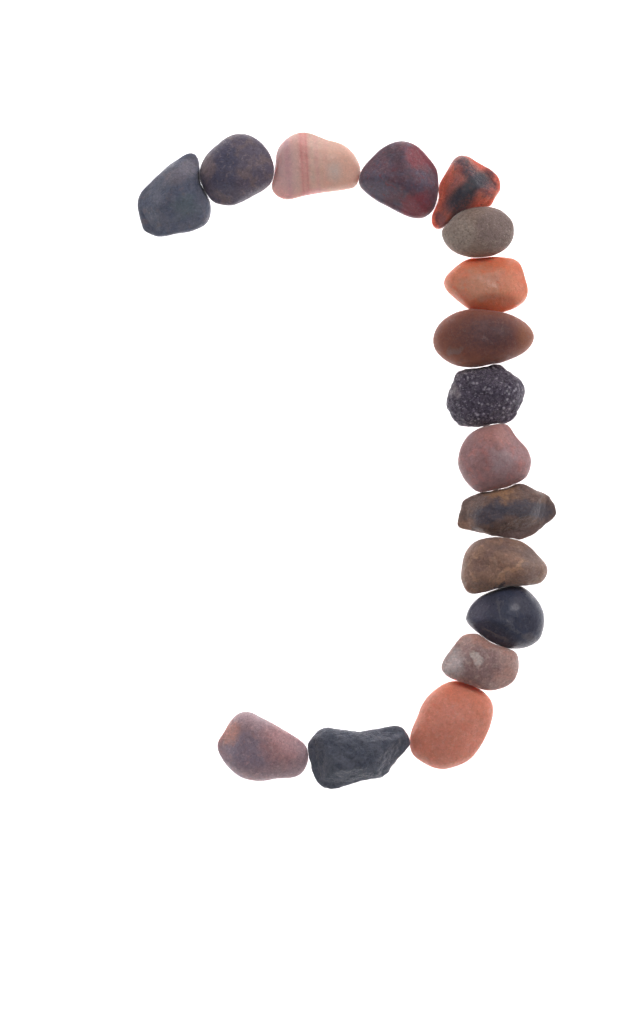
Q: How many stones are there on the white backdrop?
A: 17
